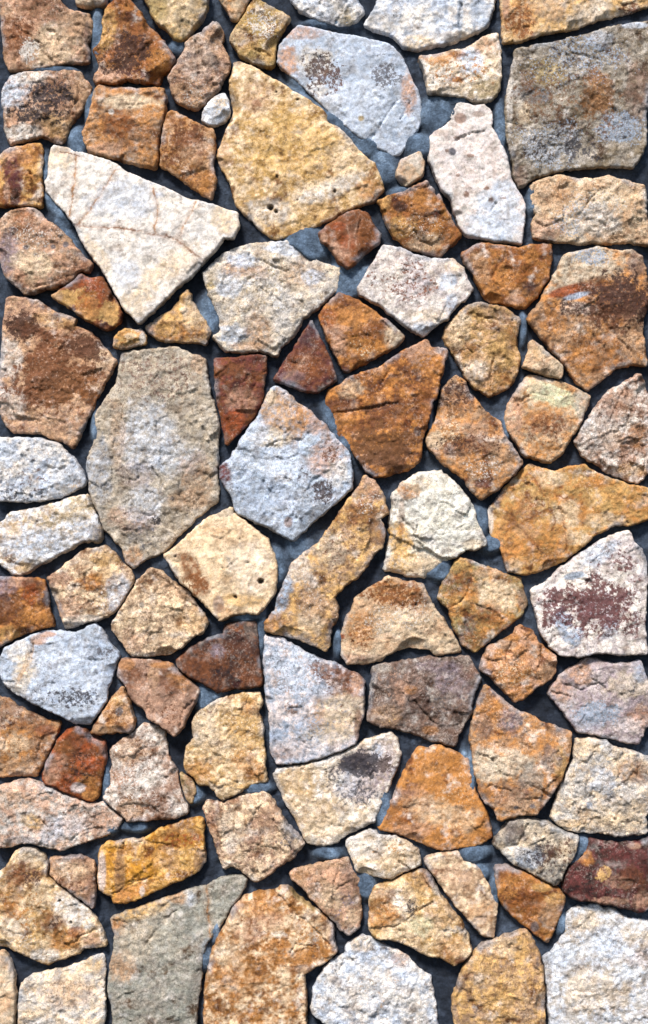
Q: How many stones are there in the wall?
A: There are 93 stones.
